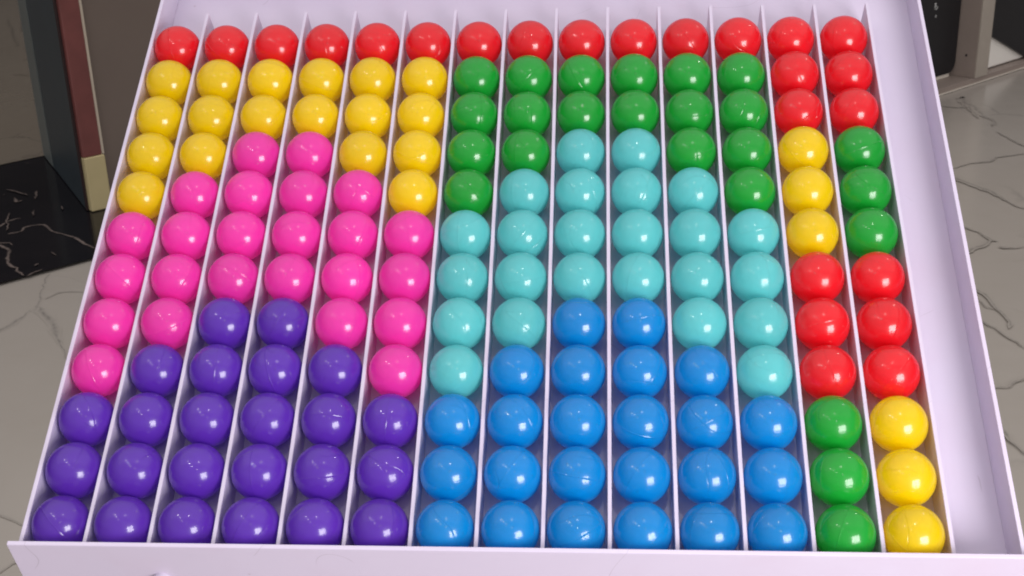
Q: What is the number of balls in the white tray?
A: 168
